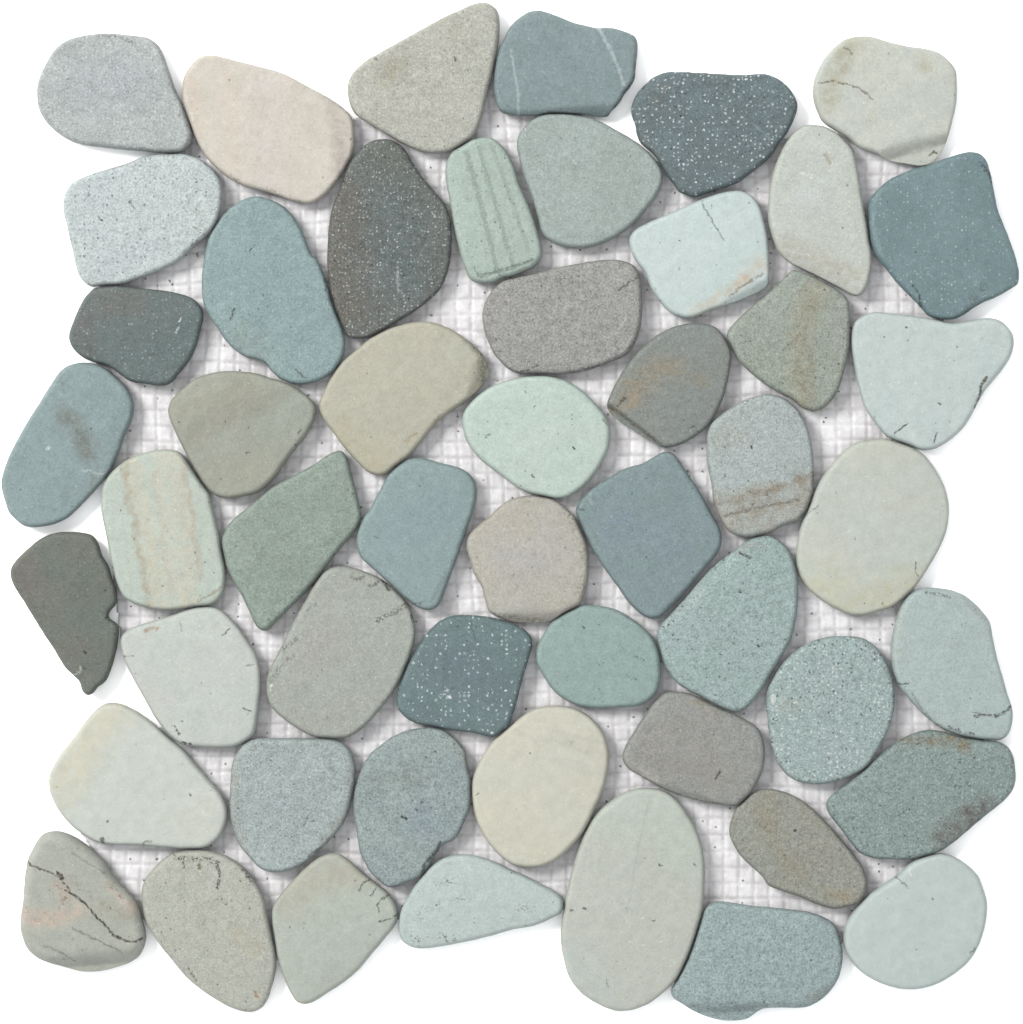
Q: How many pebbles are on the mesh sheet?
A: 52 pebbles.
